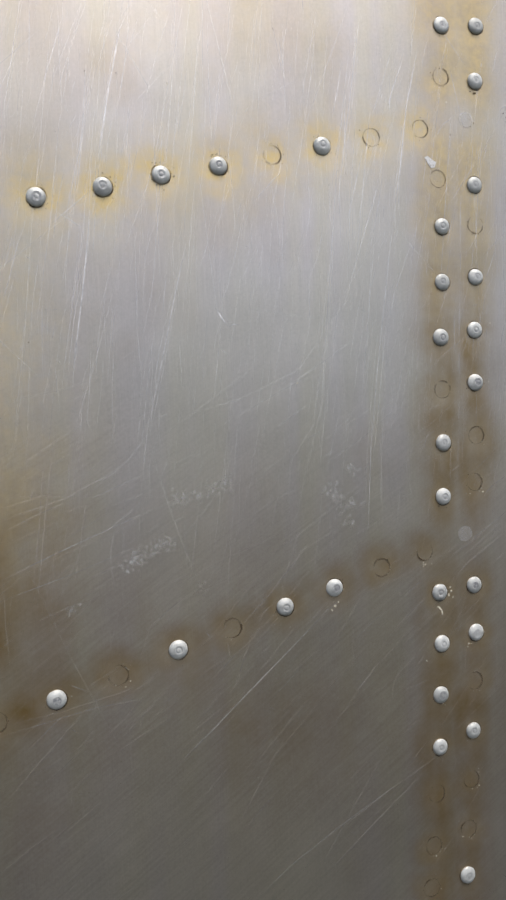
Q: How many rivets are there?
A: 29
